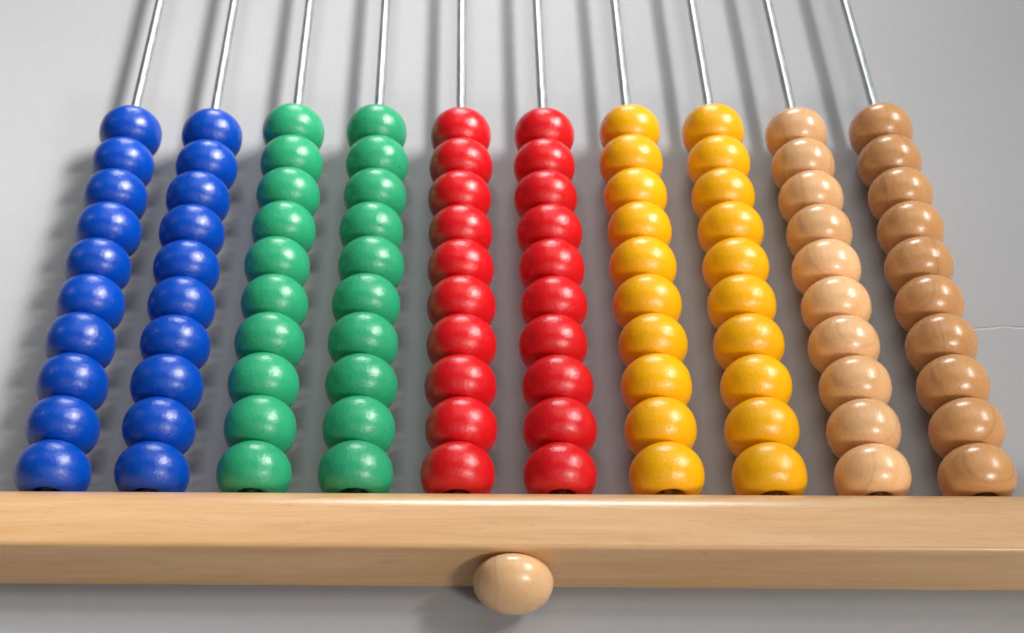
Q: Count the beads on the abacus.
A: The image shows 100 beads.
